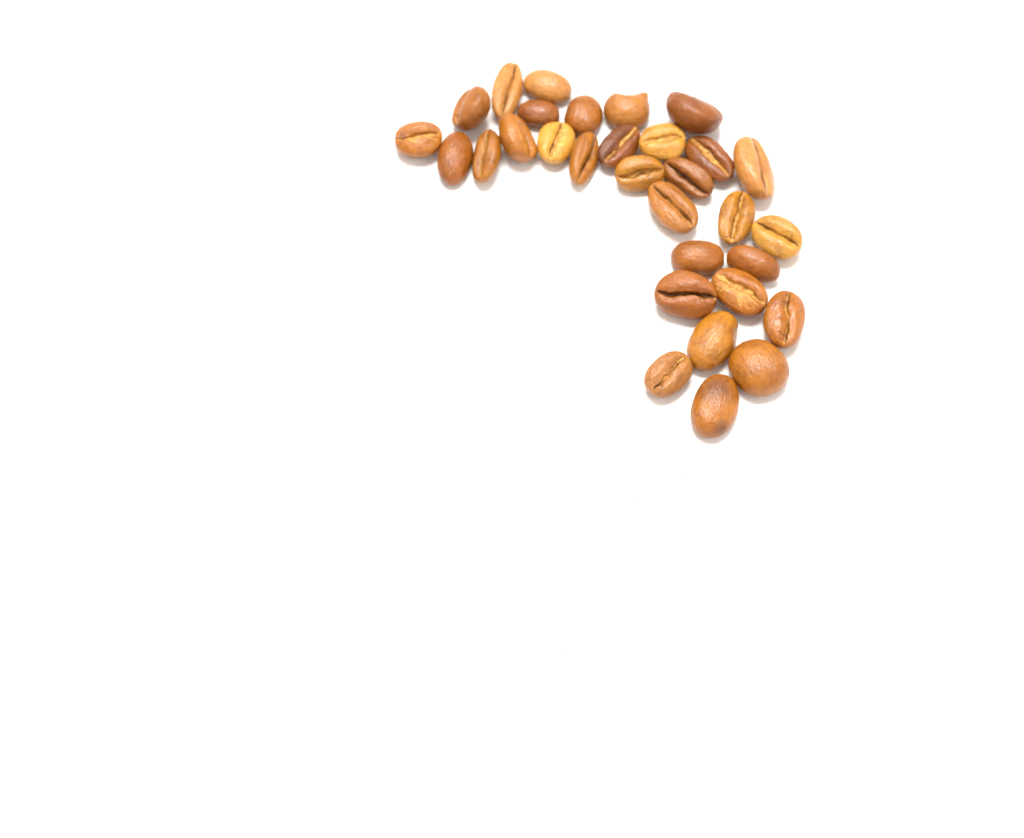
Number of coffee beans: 31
